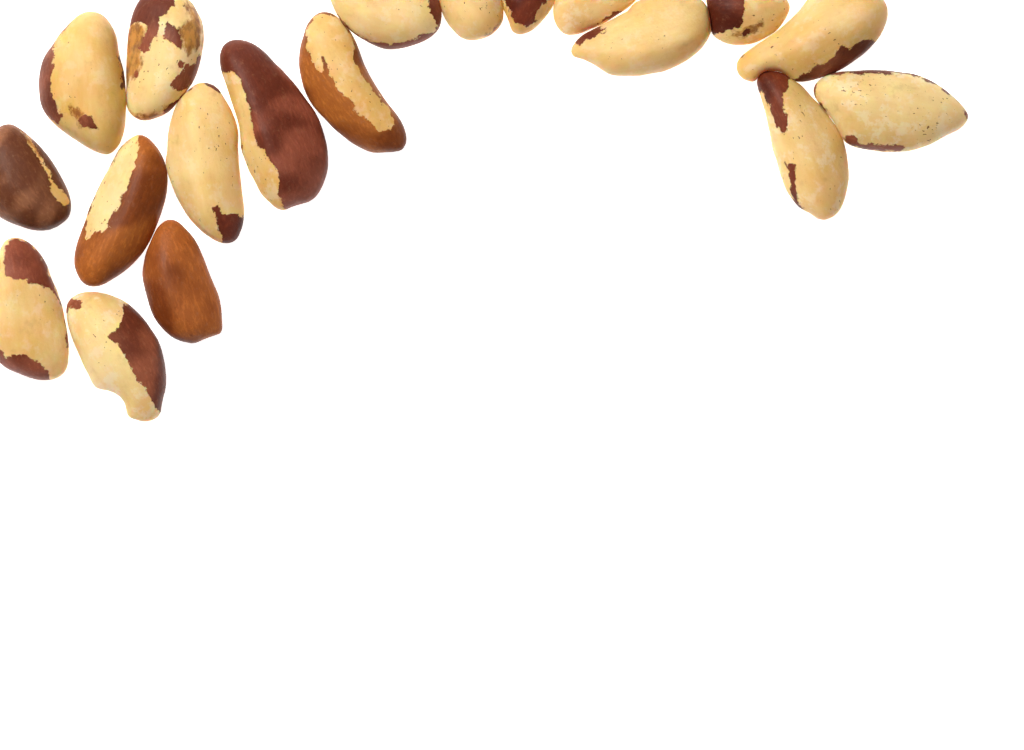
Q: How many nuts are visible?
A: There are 19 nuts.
